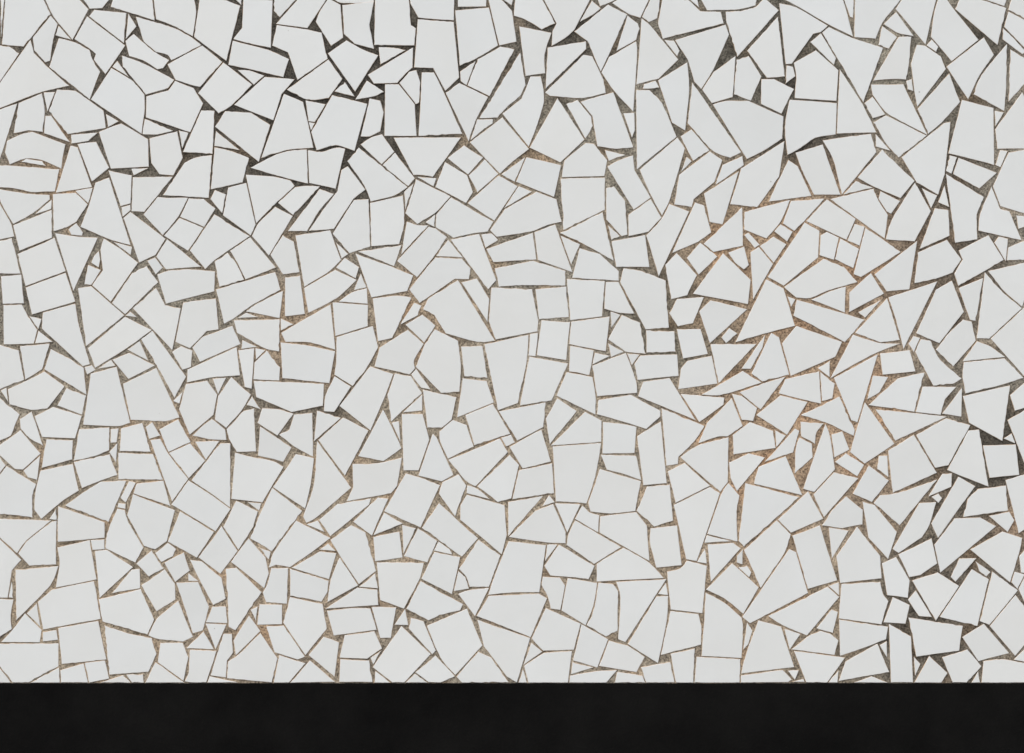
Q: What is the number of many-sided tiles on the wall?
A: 198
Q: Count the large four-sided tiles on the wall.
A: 197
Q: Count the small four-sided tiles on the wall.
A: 166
